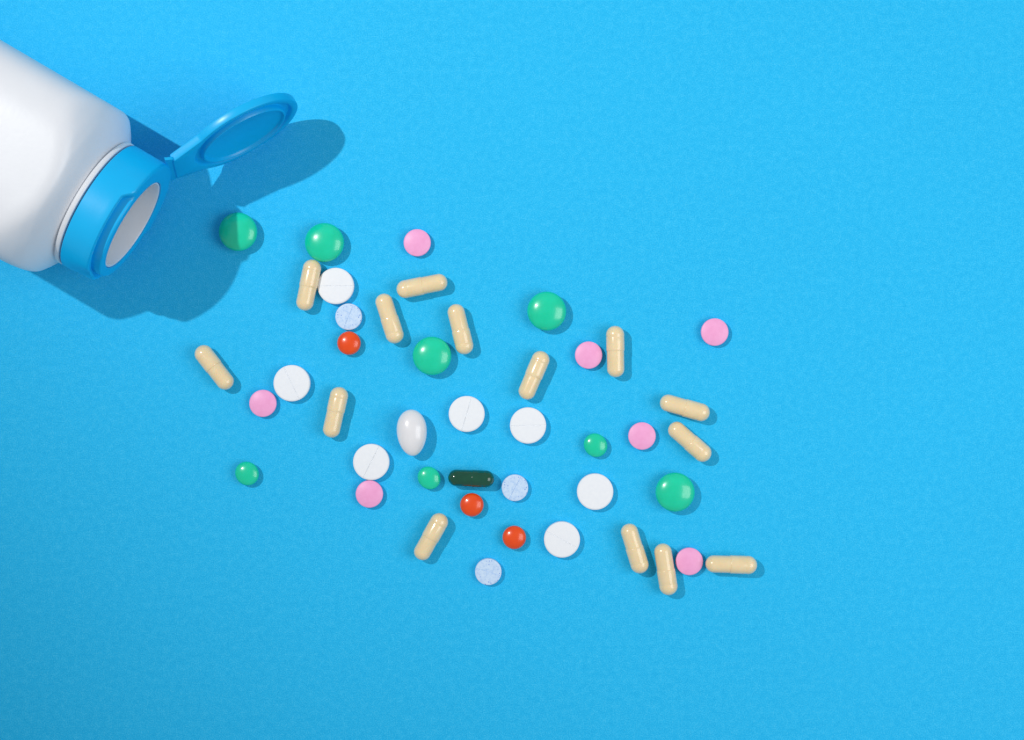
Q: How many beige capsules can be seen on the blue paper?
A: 14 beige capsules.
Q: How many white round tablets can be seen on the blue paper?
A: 7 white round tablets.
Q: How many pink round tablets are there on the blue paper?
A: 7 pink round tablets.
